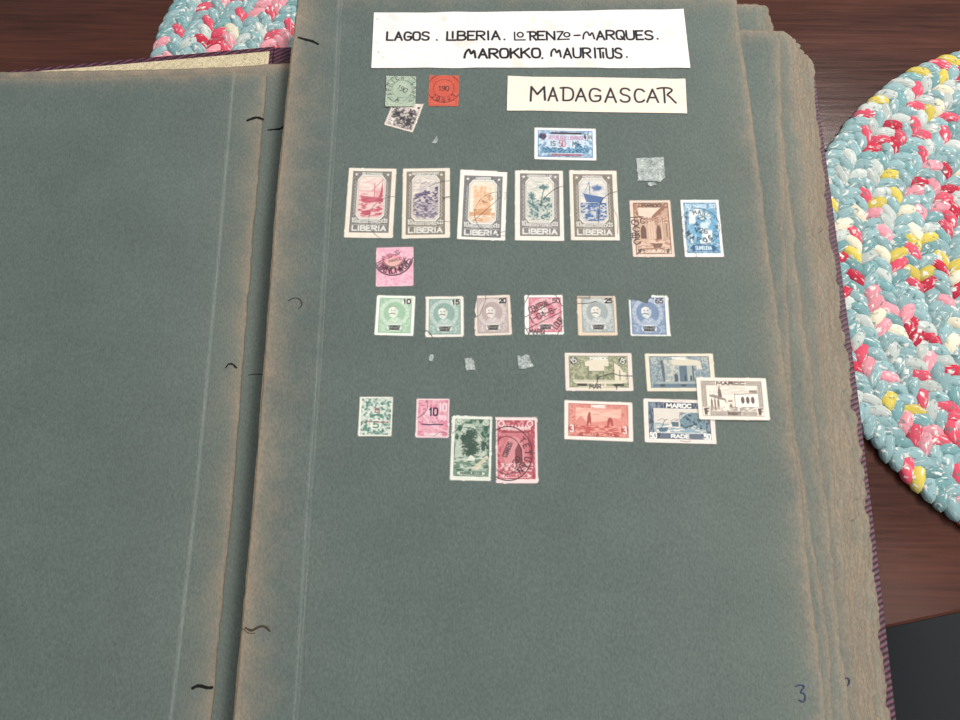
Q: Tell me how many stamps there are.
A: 27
